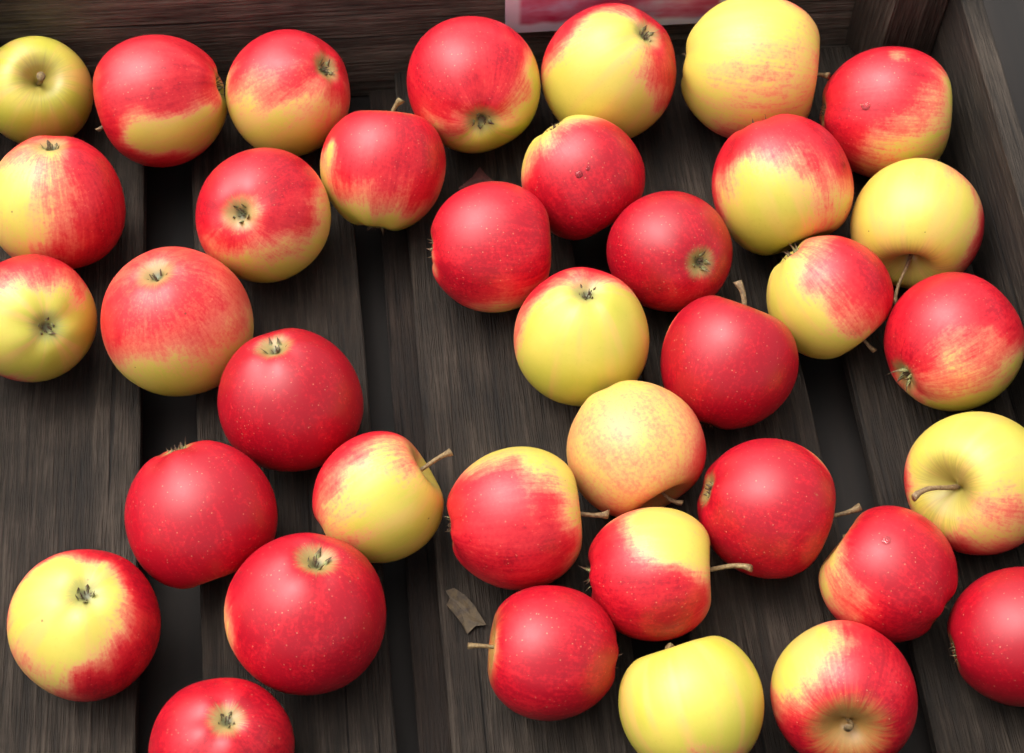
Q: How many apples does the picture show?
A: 37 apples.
